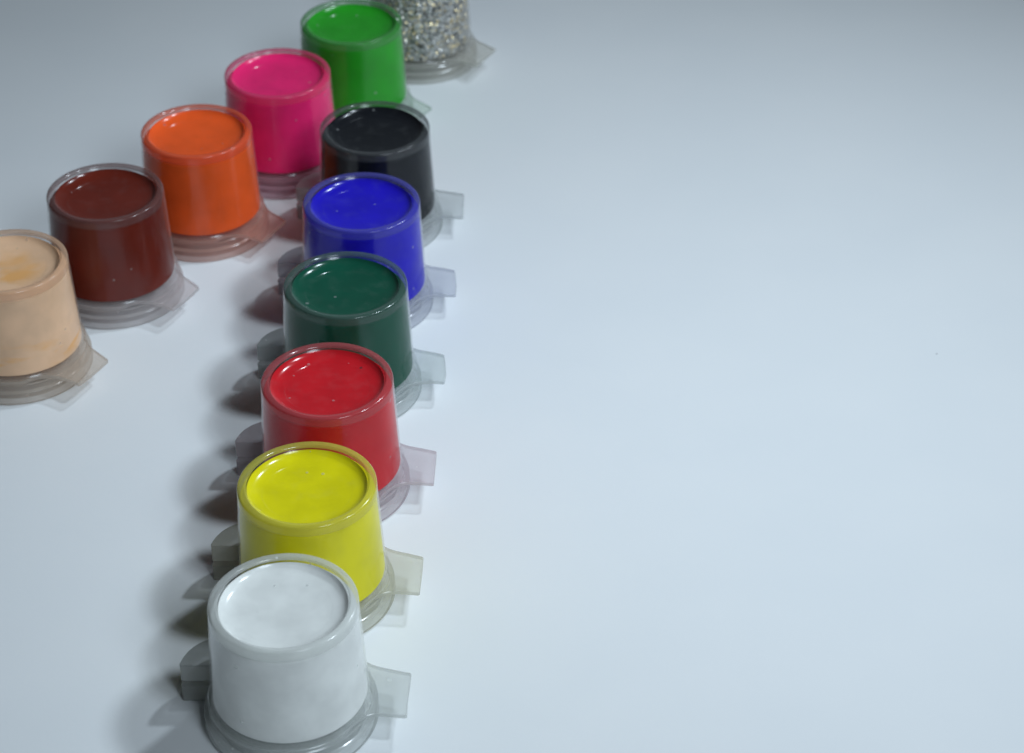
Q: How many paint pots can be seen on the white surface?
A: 12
